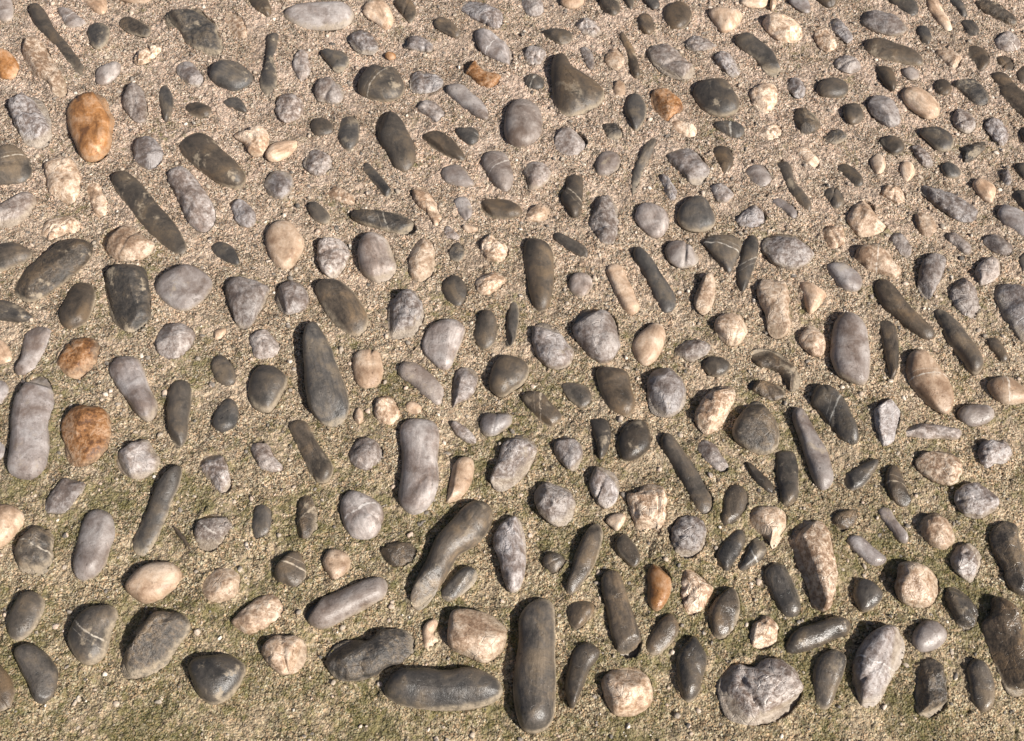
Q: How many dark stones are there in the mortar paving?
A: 155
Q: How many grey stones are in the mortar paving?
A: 123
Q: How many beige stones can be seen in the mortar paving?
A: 78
